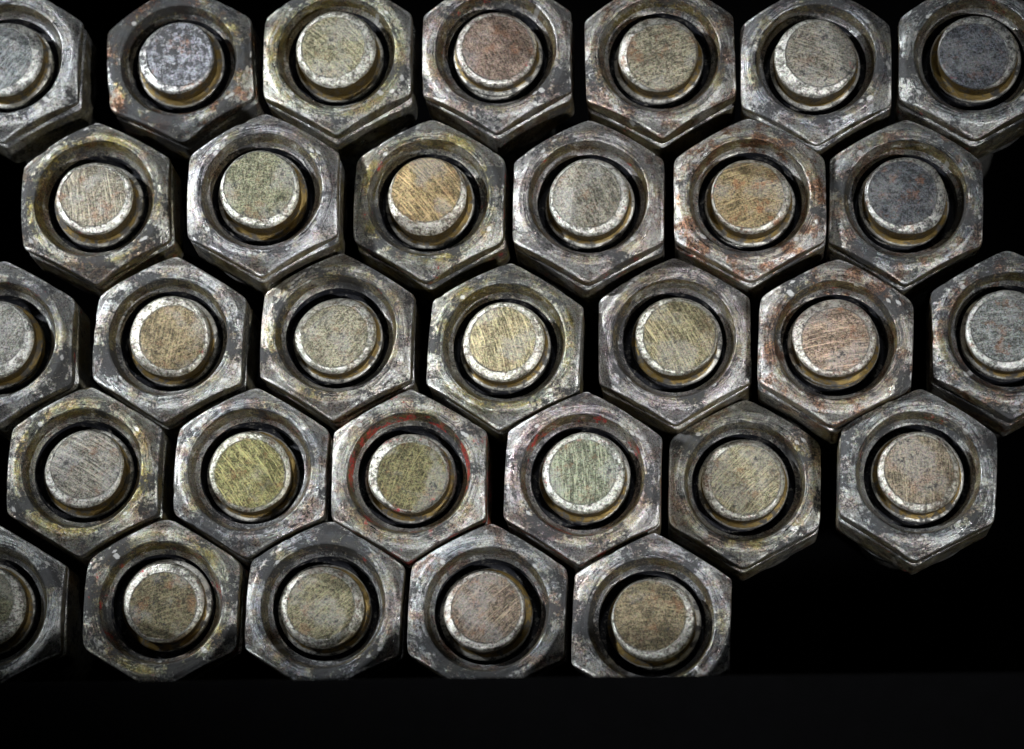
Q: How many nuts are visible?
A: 31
